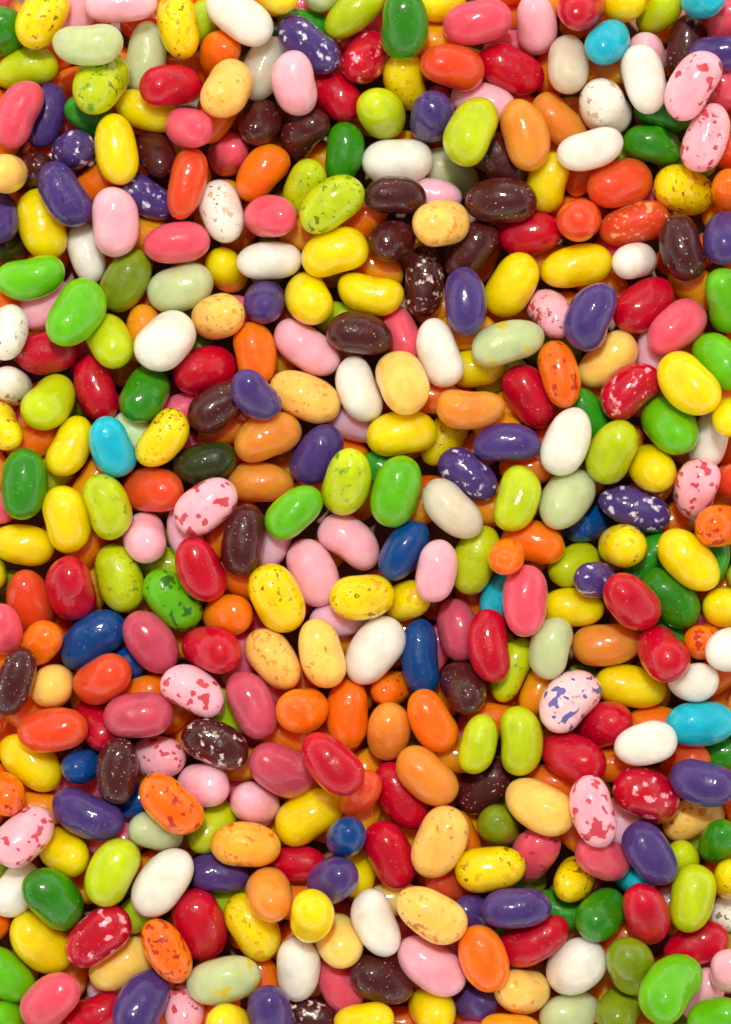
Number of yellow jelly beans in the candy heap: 49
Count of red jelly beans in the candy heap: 32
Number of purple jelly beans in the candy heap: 28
